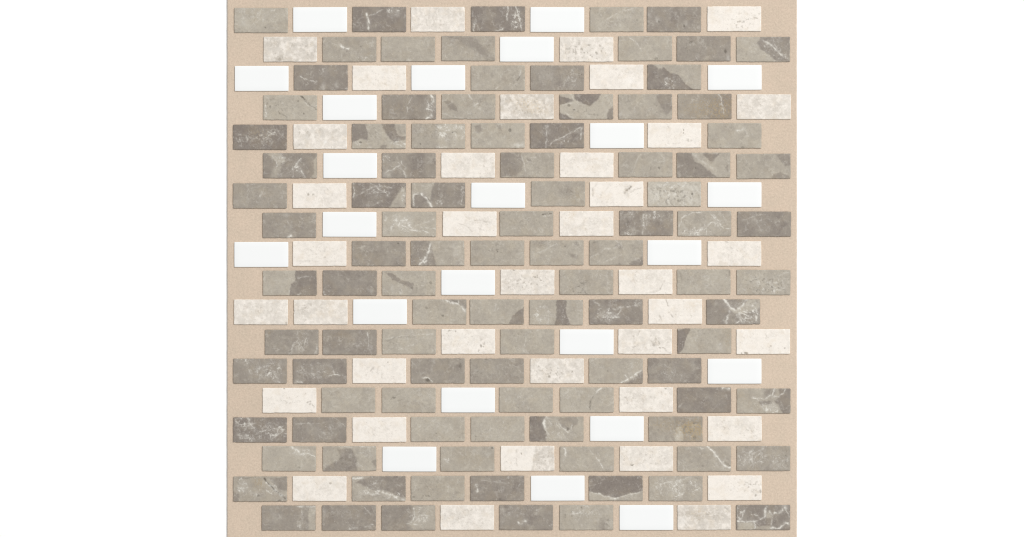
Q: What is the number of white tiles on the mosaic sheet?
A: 23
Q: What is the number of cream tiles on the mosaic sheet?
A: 38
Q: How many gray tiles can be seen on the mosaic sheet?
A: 101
